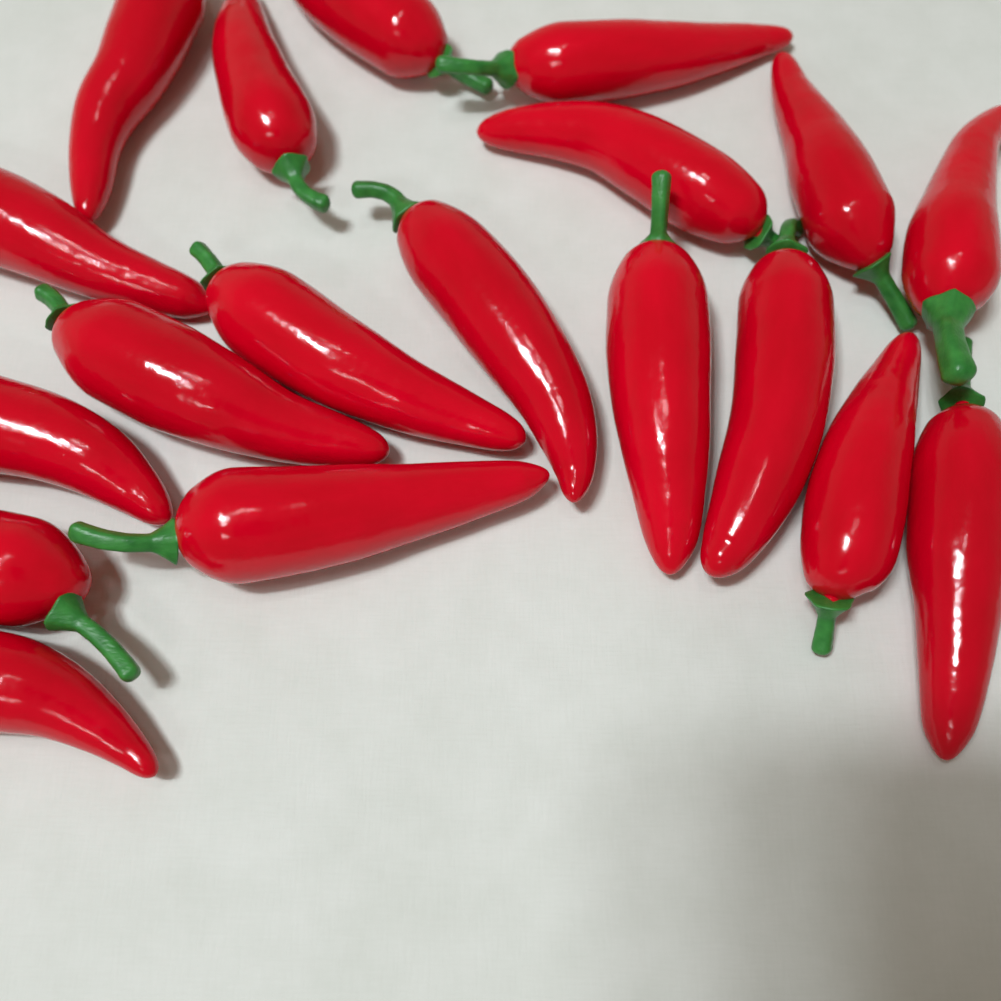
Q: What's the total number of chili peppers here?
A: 19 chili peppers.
